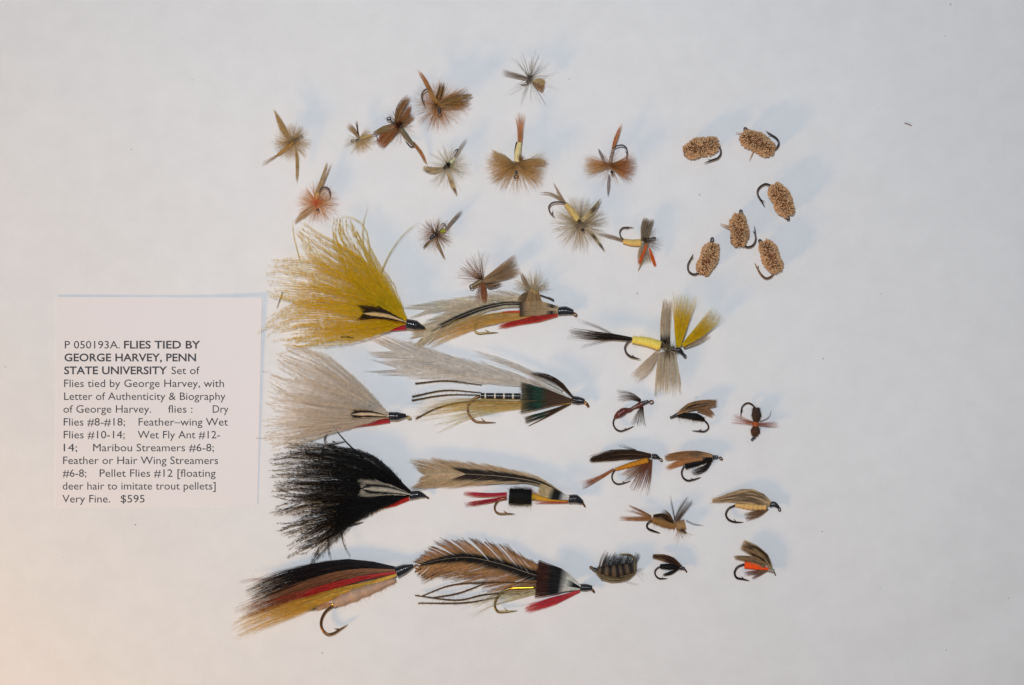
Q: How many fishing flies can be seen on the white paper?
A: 39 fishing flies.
